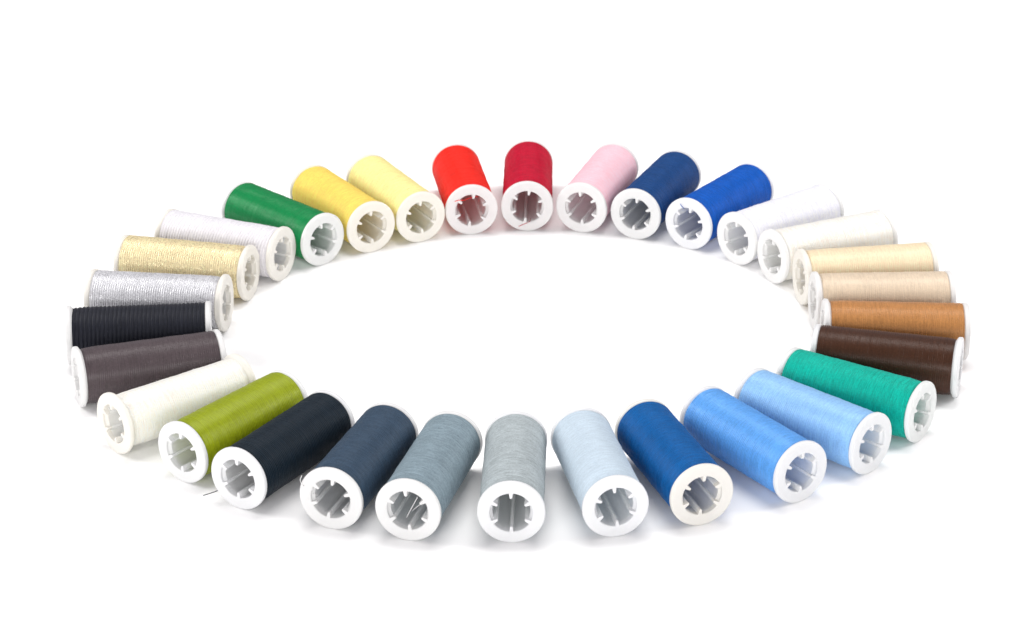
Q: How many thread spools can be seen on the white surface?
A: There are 30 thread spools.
